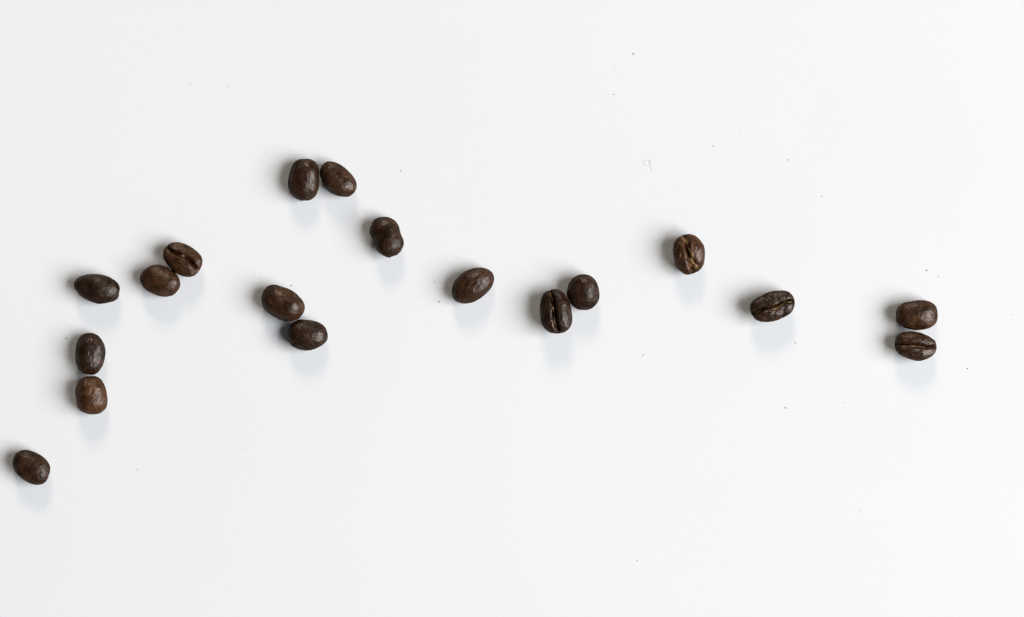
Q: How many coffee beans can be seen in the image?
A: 18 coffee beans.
